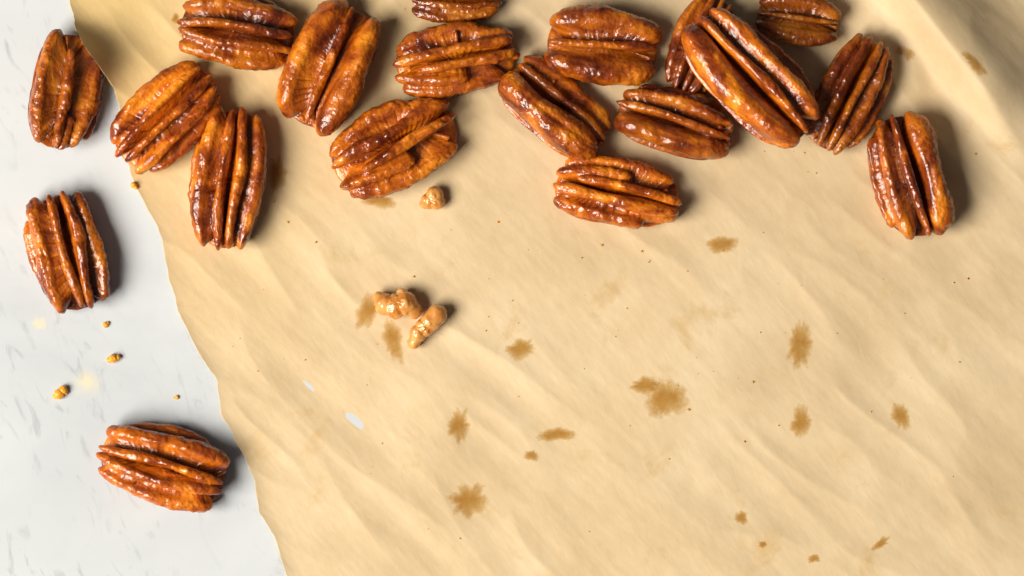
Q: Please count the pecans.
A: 19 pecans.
